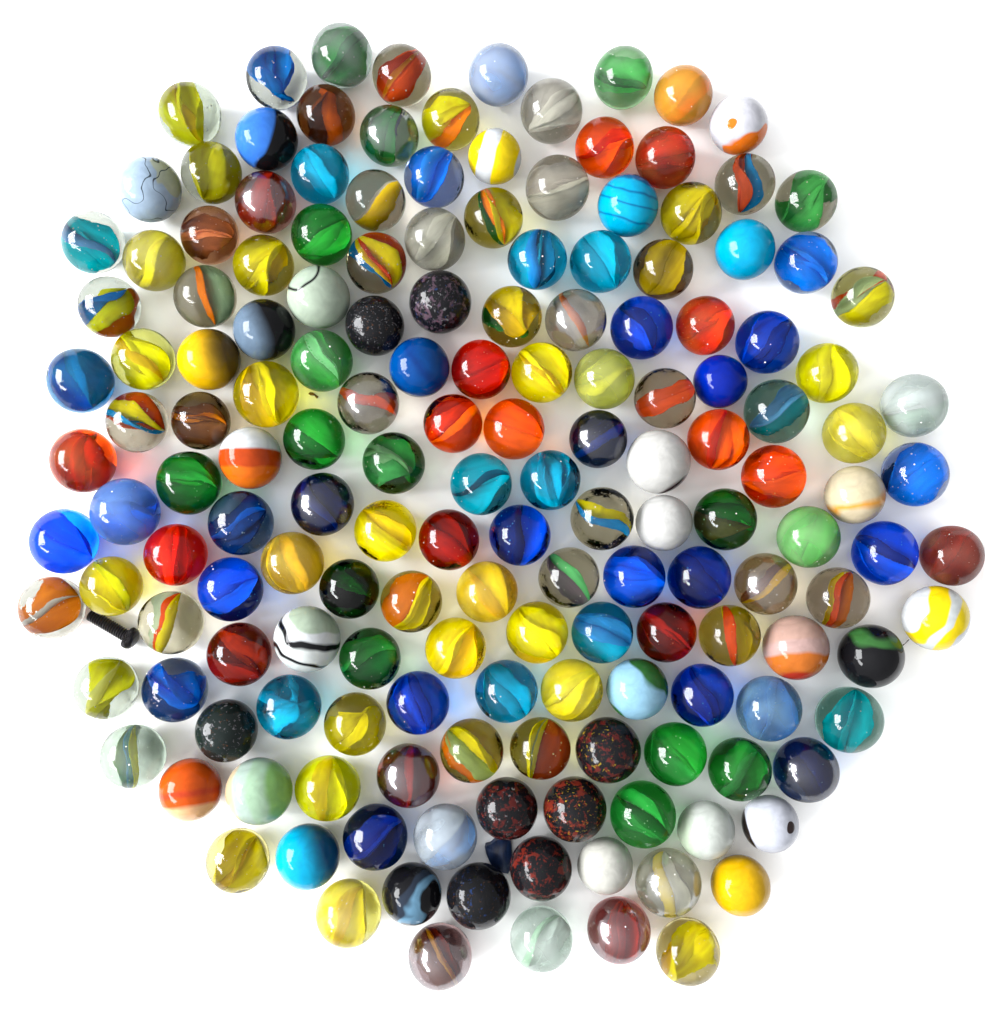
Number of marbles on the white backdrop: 166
